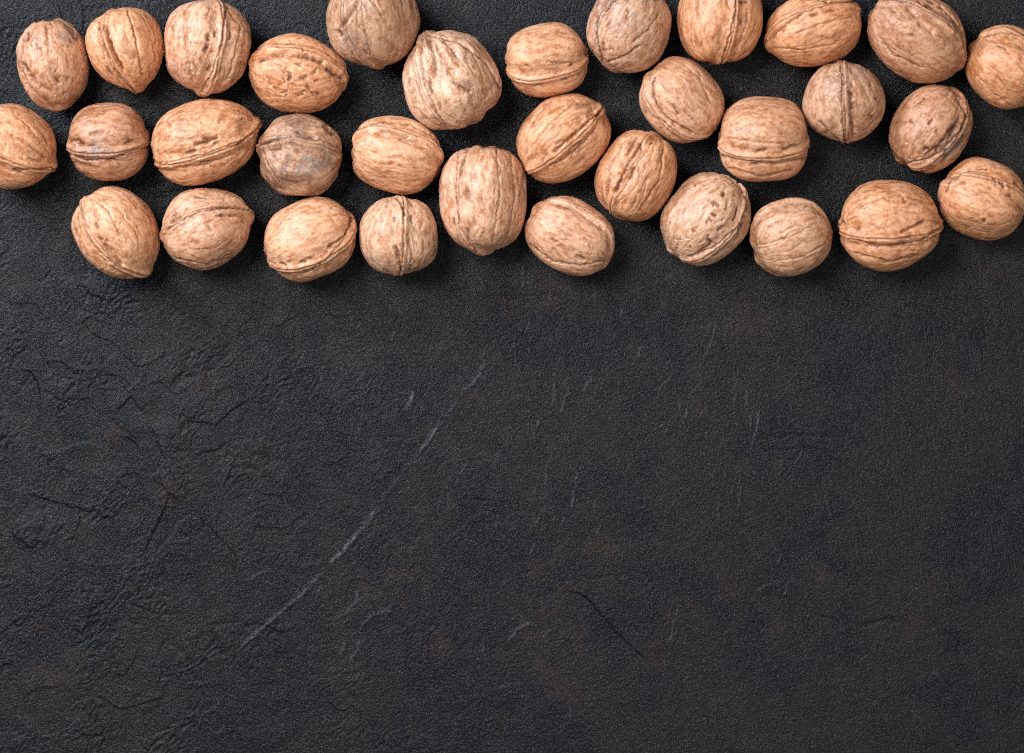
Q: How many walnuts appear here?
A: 33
